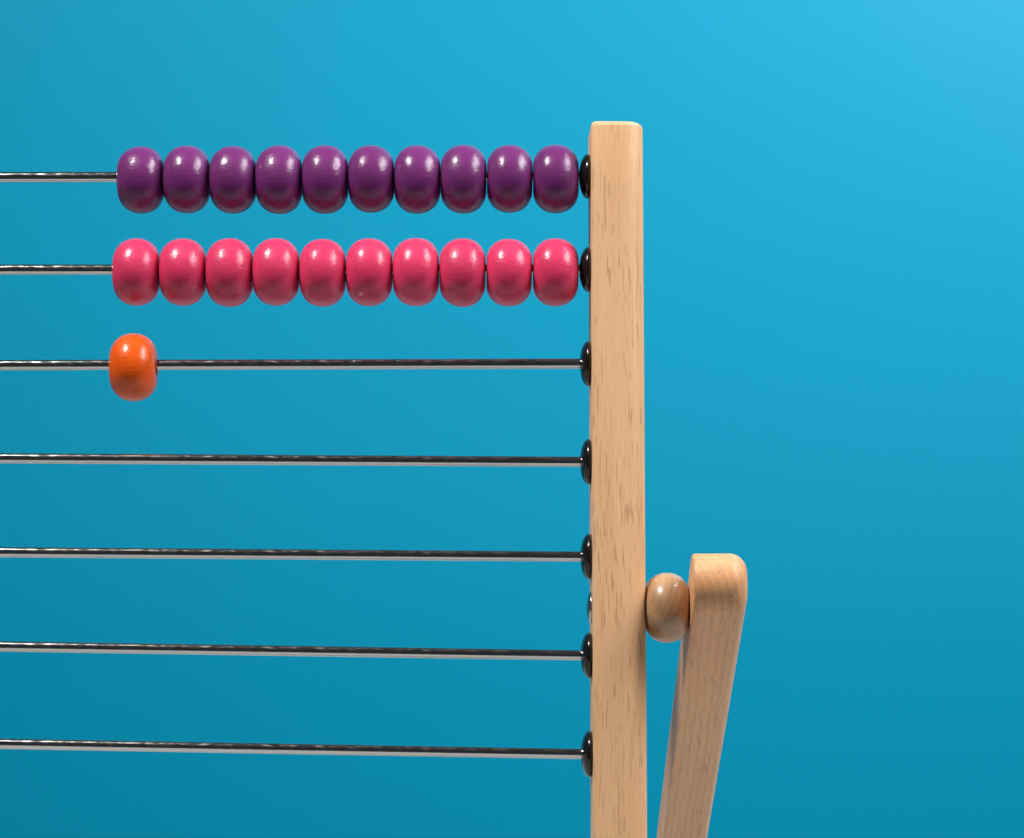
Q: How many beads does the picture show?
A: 21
